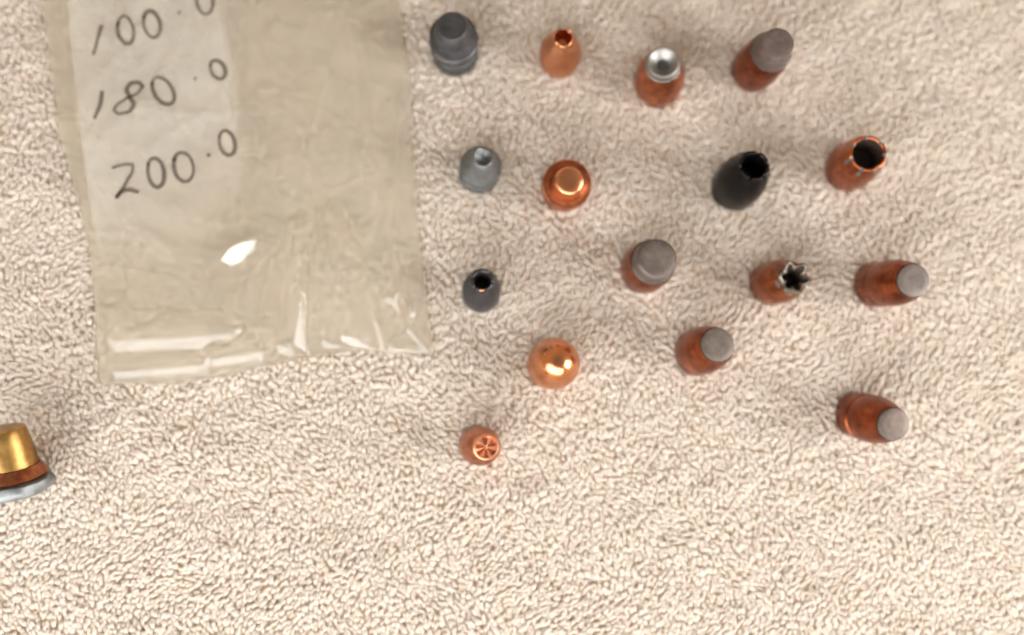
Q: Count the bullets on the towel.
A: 16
